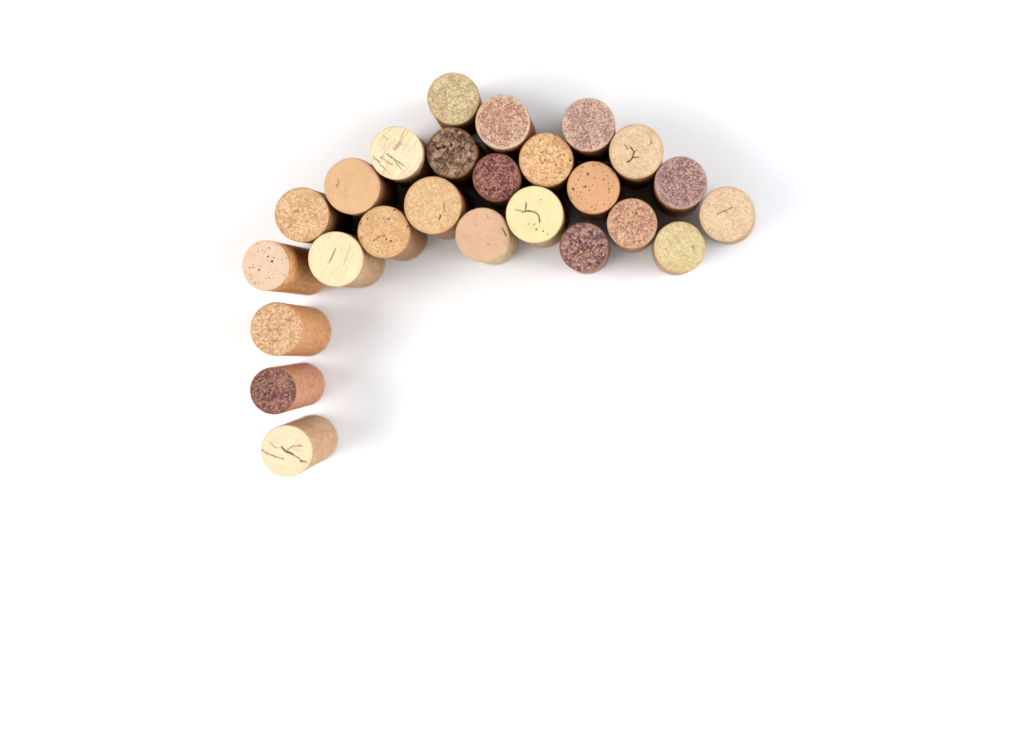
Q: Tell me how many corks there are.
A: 25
